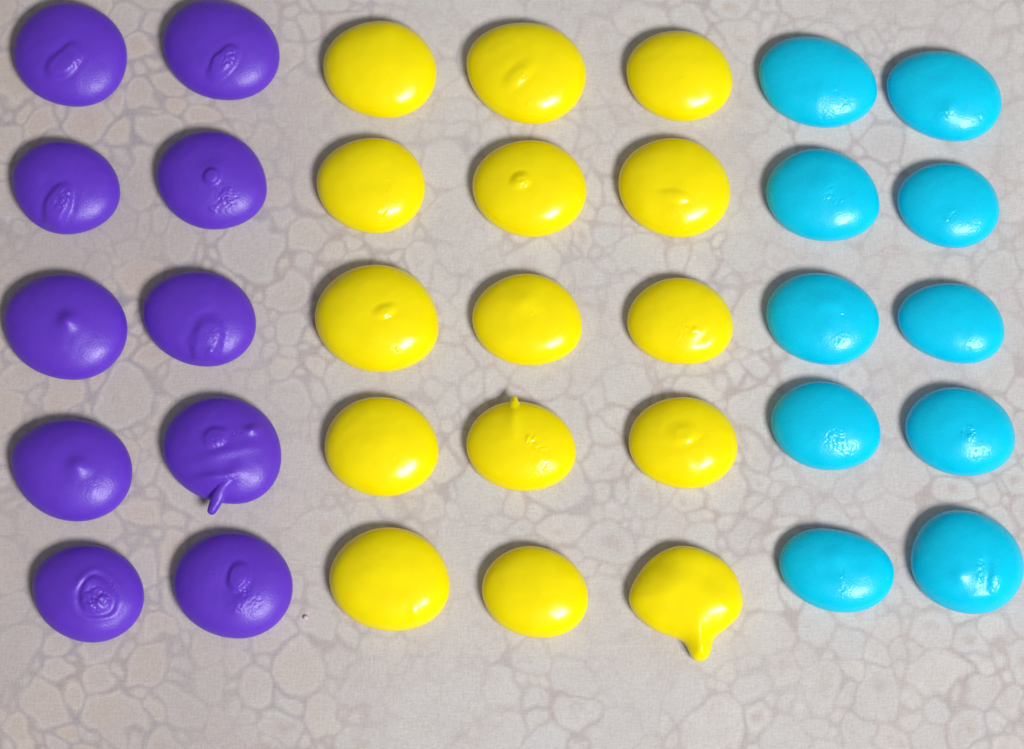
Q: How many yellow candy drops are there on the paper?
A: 15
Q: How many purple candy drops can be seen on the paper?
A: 10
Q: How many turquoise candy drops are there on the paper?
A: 10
